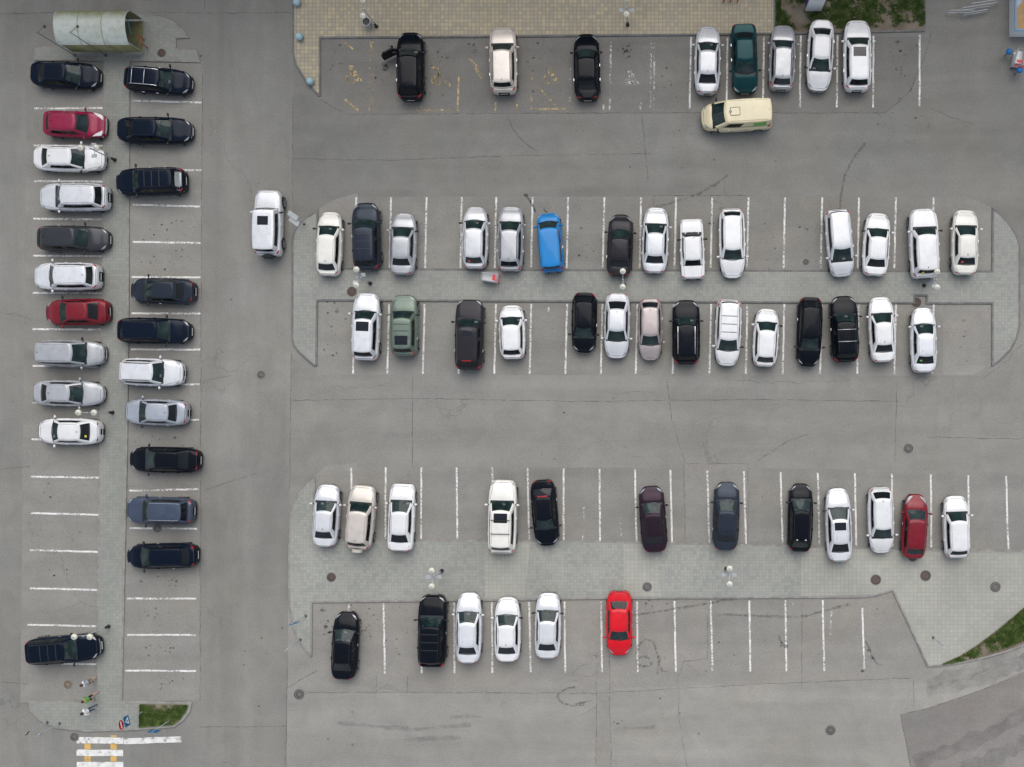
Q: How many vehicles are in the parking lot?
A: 77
